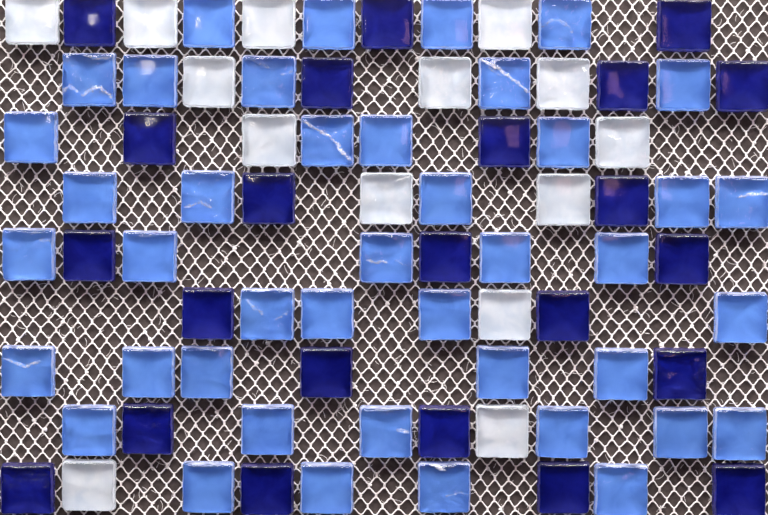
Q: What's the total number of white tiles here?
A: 14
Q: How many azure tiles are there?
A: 42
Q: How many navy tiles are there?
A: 23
